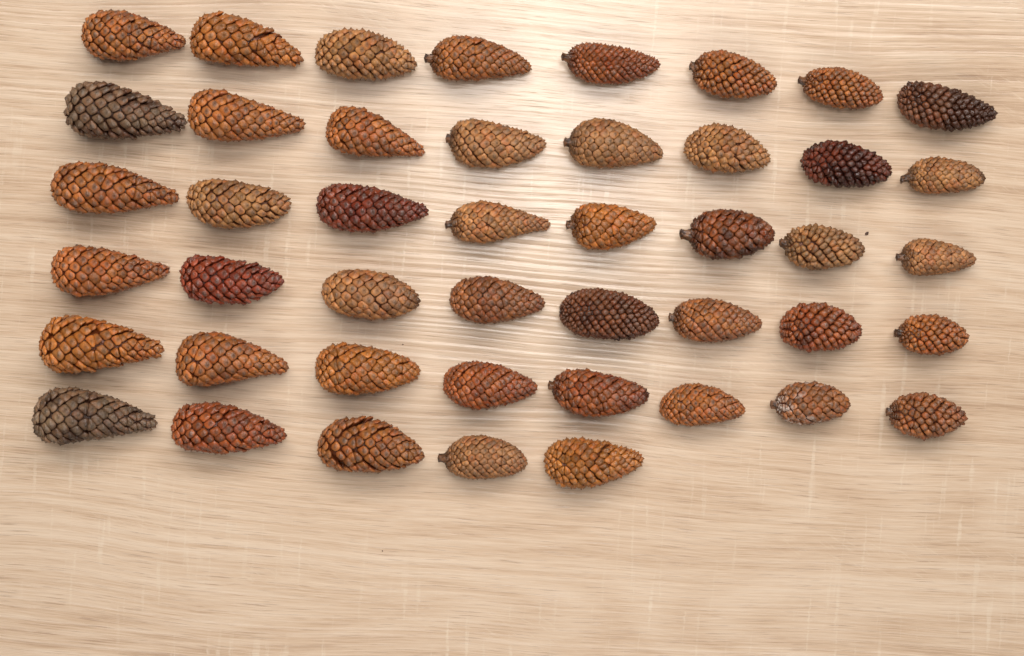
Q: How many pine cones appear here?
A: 45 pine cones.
